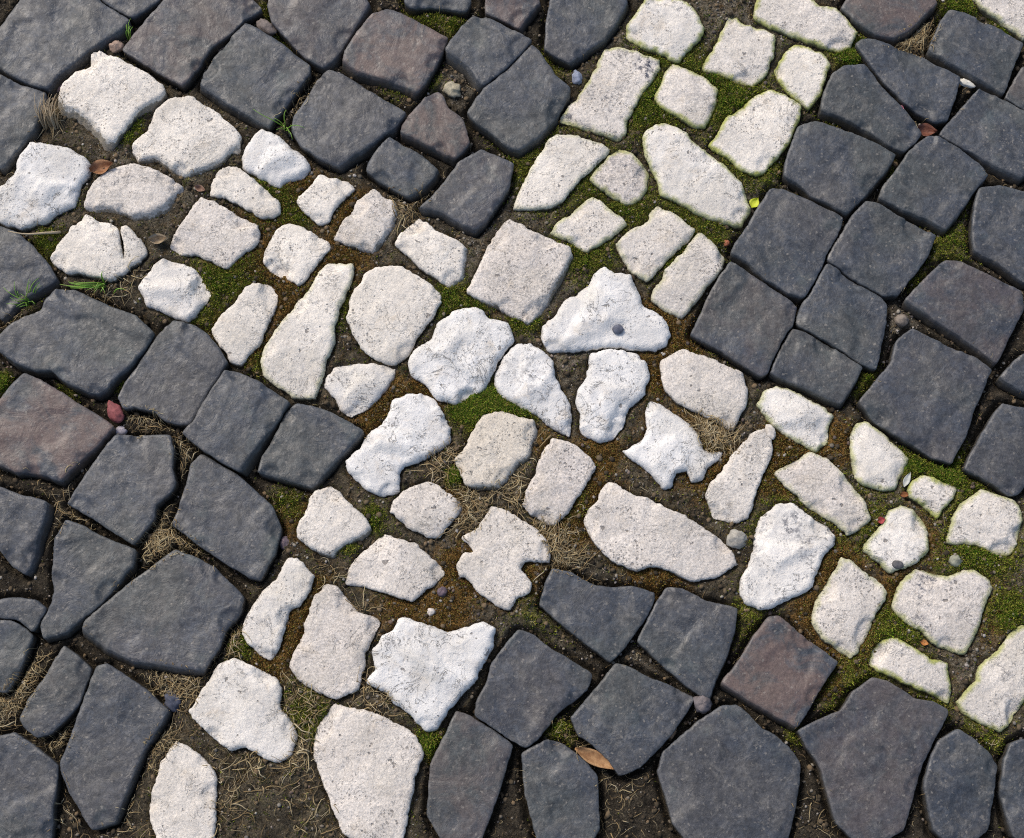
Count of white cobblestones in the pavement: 64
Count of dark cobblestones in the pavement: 61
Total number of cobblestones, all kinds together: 125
